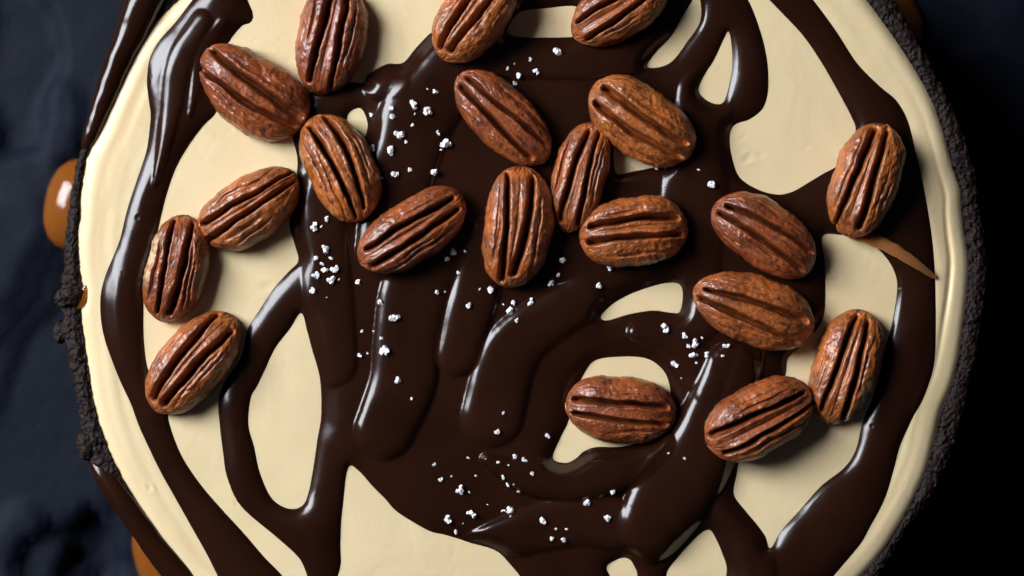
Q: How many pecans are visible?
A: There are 20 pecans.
